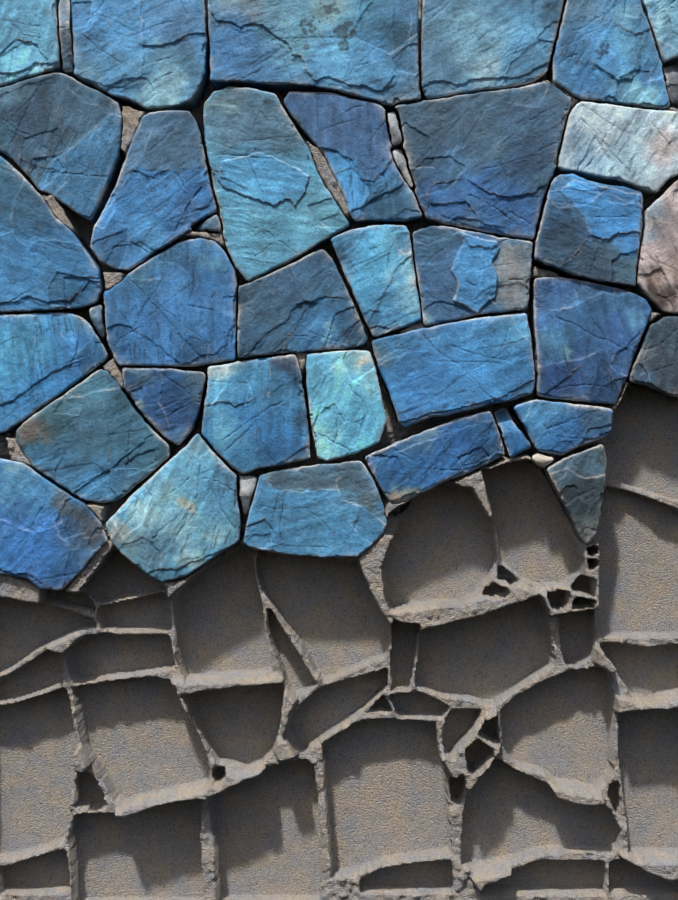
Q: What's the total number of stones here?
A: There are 42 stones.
